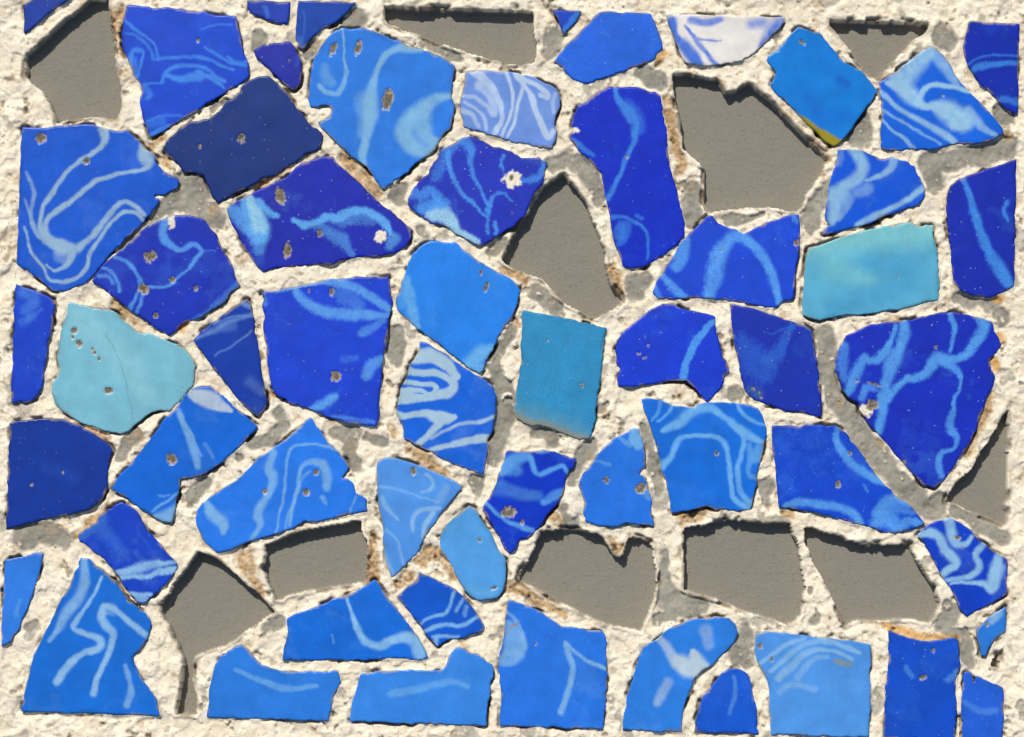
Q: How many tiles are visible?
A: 57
